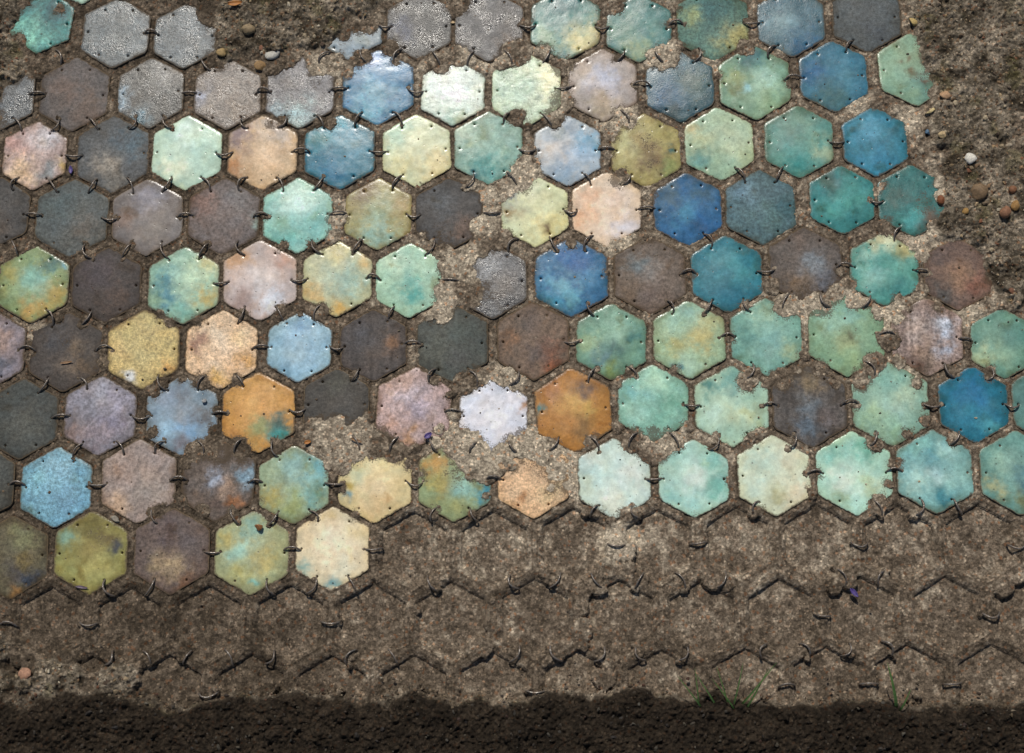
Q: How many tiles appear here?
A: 110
